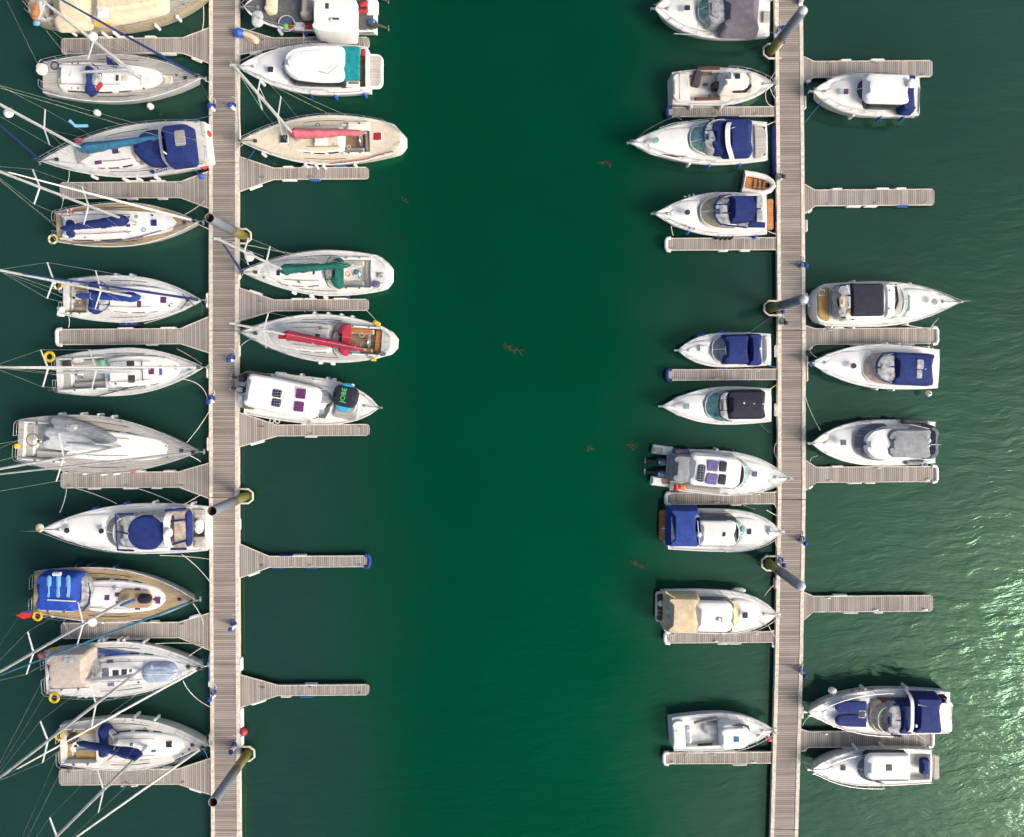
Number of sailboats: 13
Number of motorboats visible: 20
